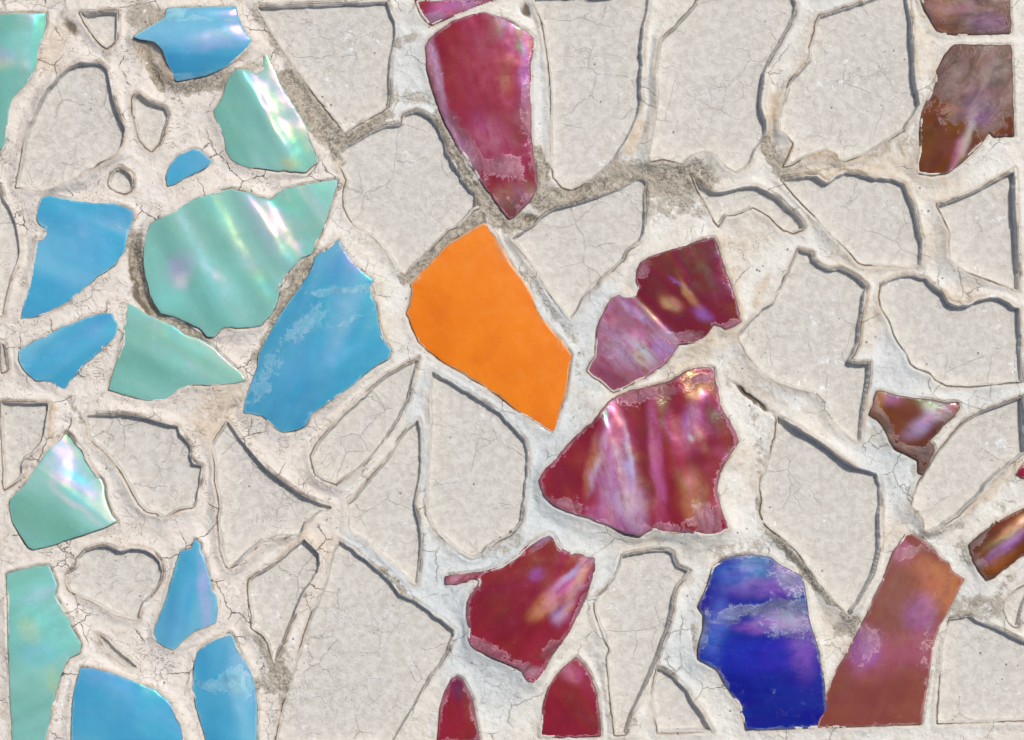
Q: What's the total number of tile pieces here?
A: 29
